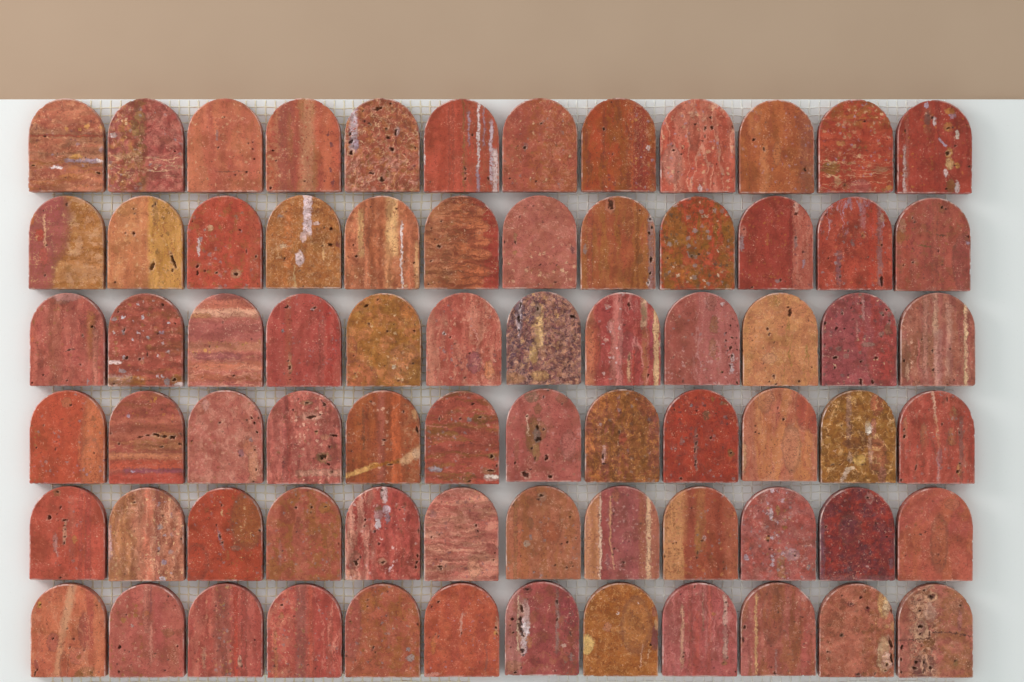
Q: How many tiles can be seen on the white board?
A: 72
